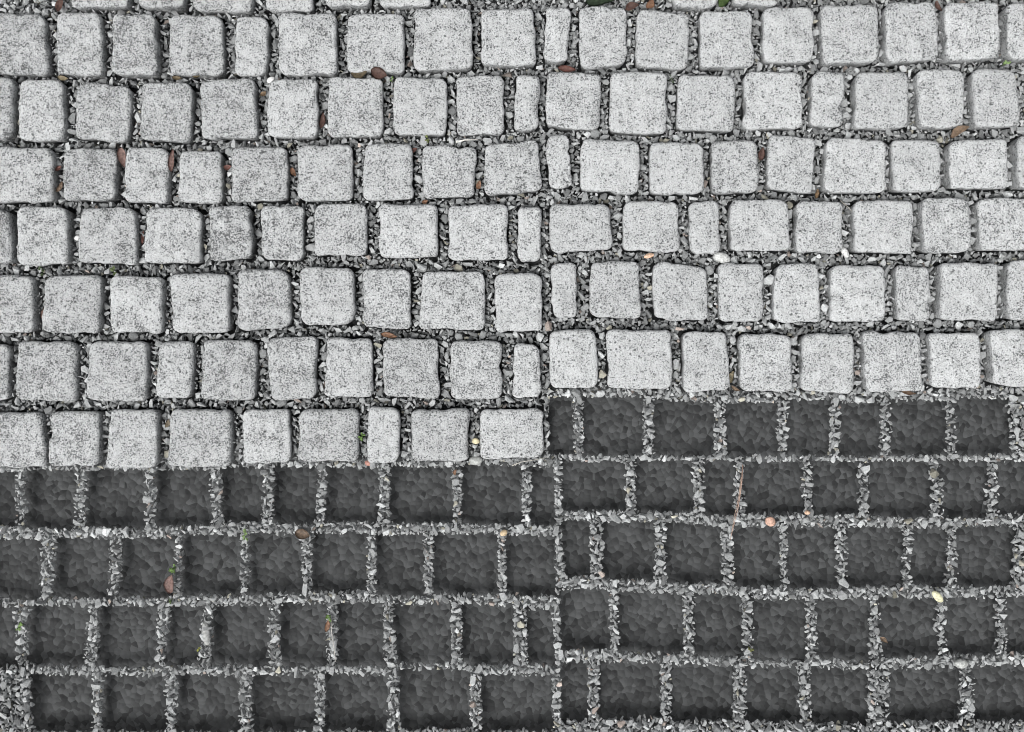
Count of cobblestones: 125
